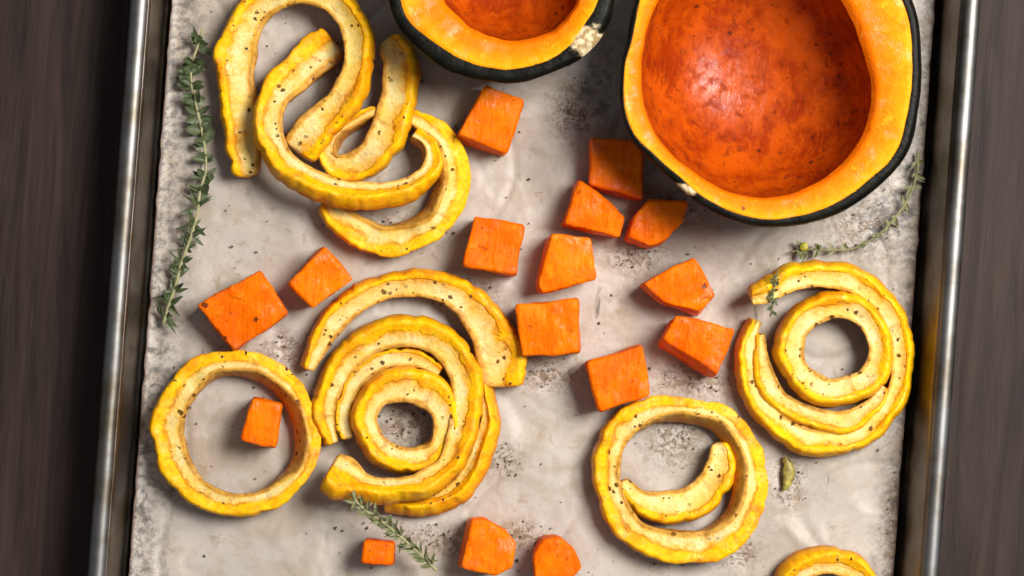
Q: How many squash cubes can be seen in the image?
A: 16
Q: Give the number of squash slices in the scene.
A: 16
